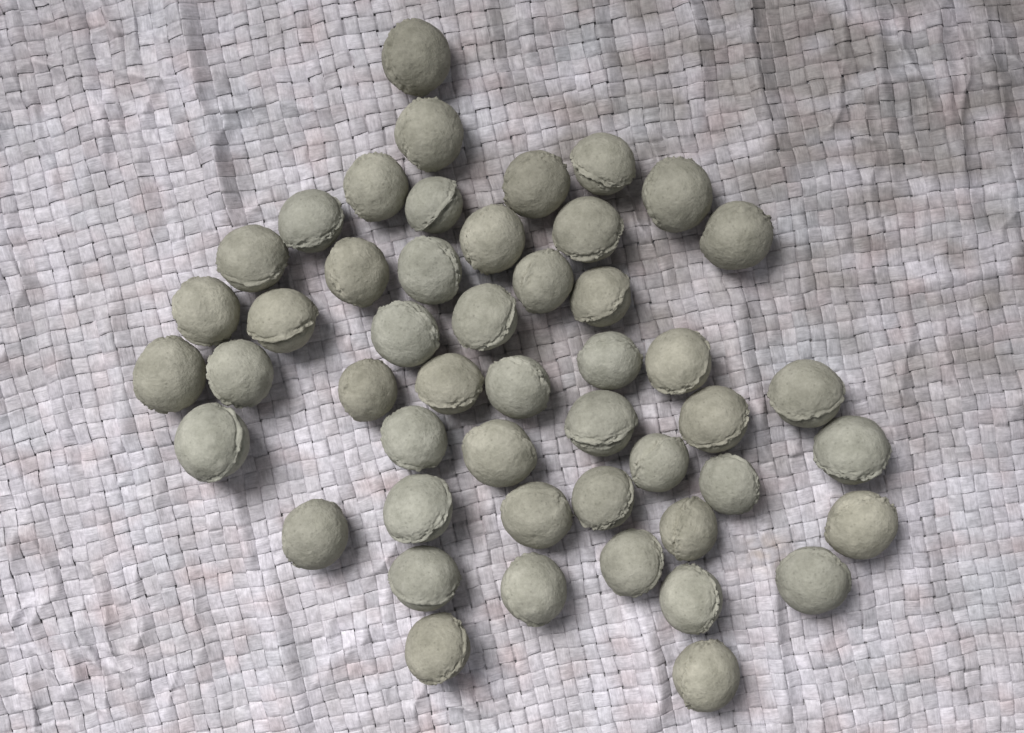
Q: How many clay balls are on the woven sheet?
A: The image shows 49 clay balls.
